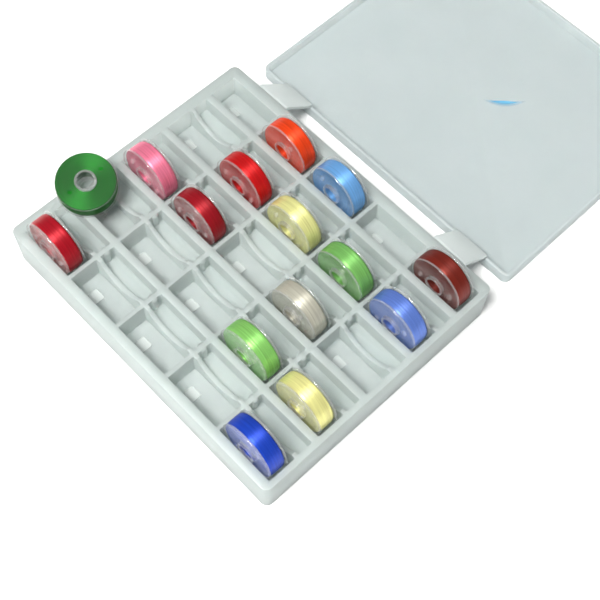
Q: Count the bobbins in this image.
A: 15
